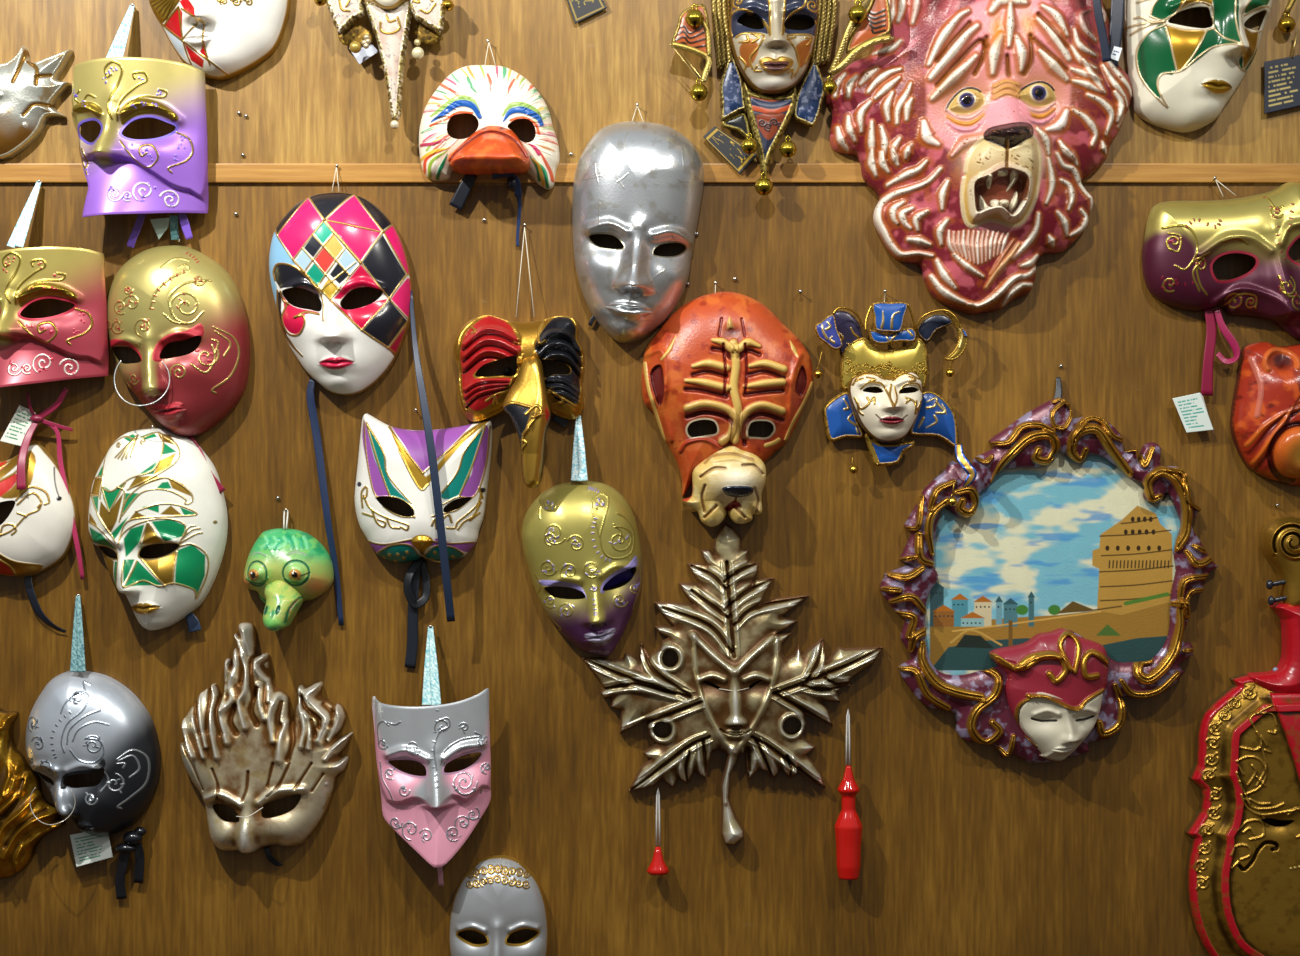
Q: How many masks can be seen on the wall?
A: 29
